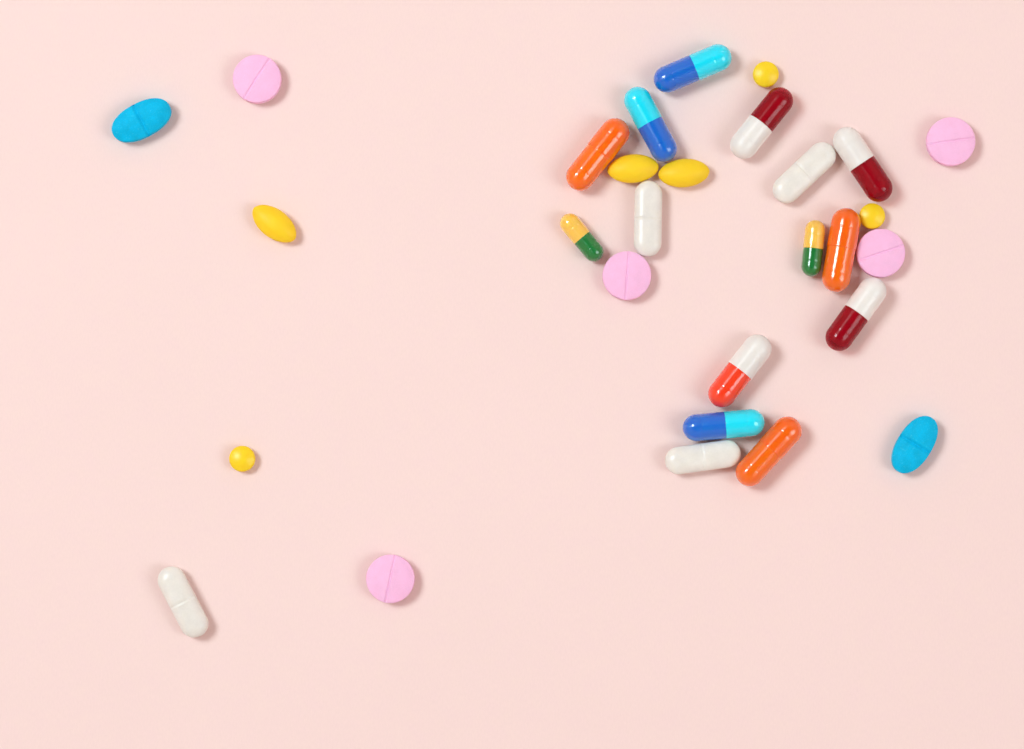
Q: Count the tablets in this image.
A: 17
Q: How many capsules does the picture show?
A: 12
